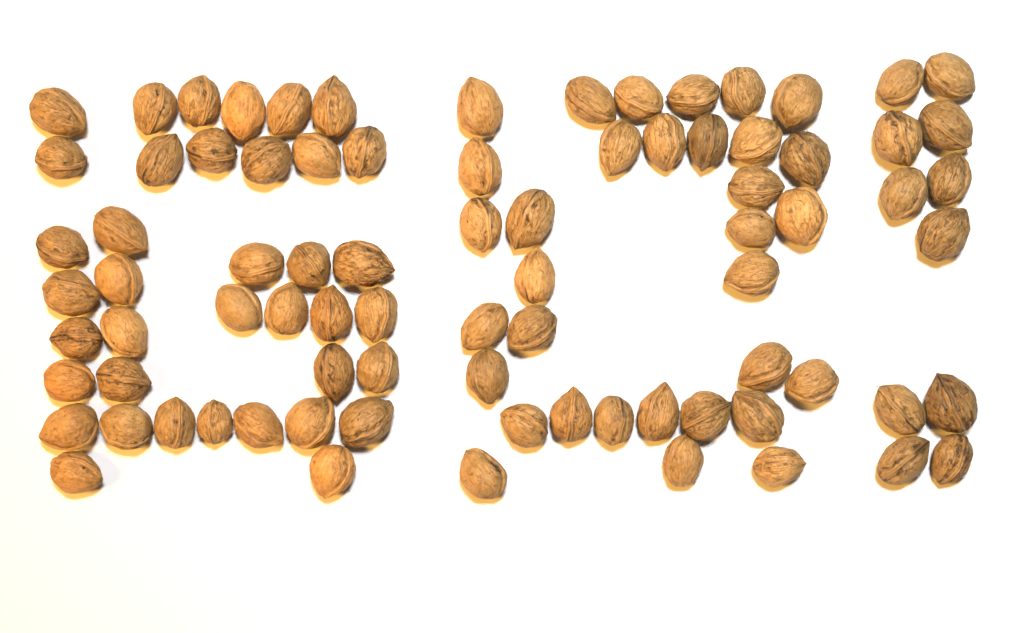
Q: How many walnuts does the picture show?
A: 82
